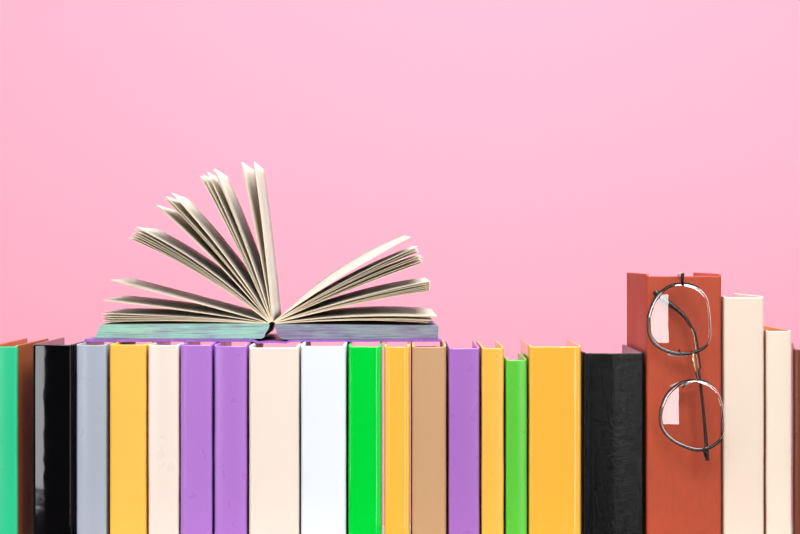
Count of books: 22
